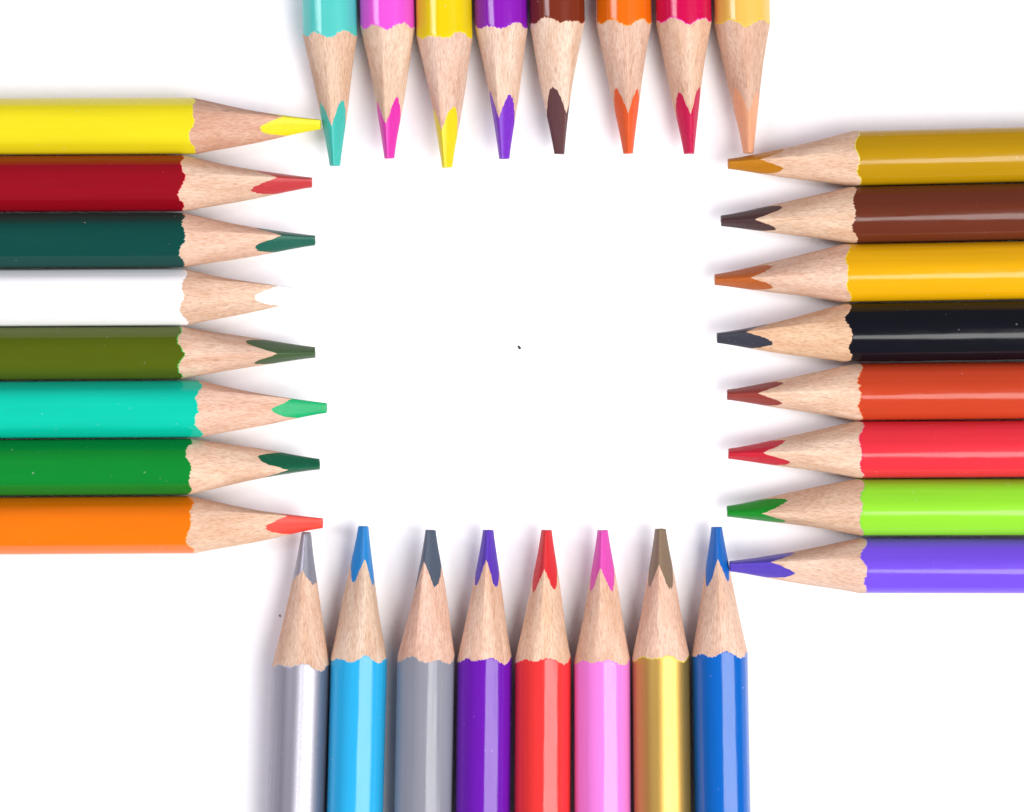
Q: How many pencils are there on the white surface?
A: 32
